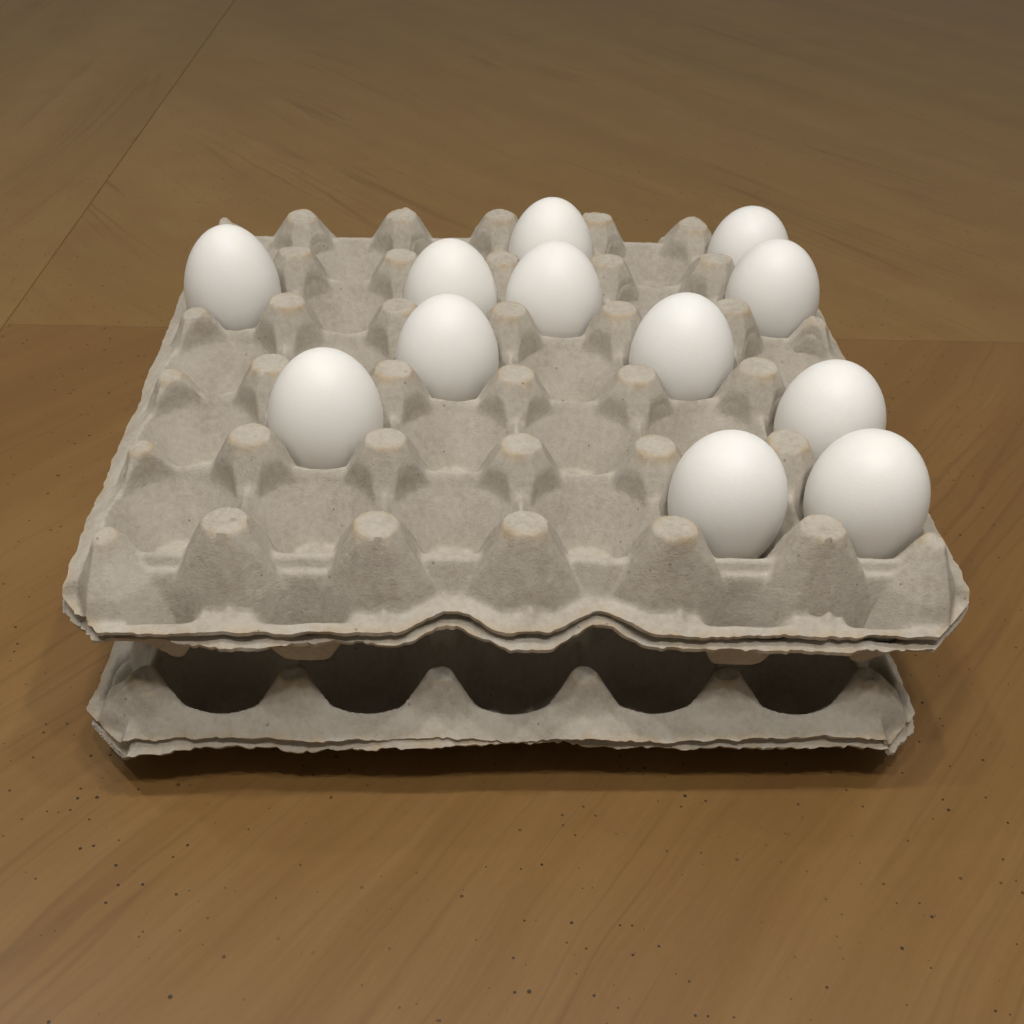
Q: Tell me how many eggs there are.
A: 12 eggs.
